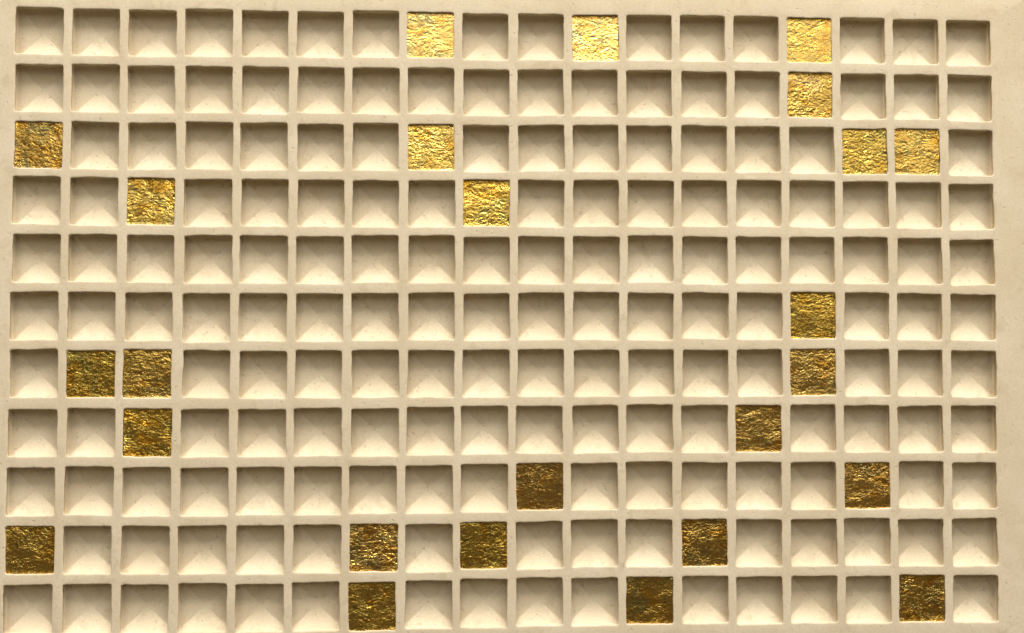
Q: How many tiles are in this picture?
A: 25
